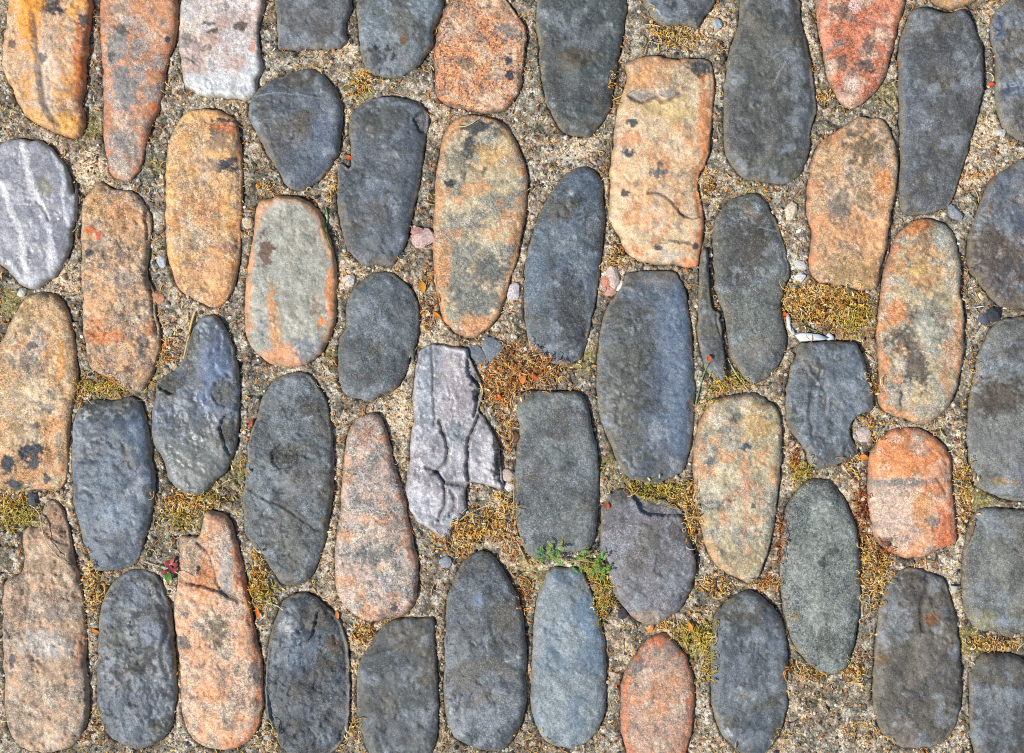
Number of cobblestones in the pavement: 54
